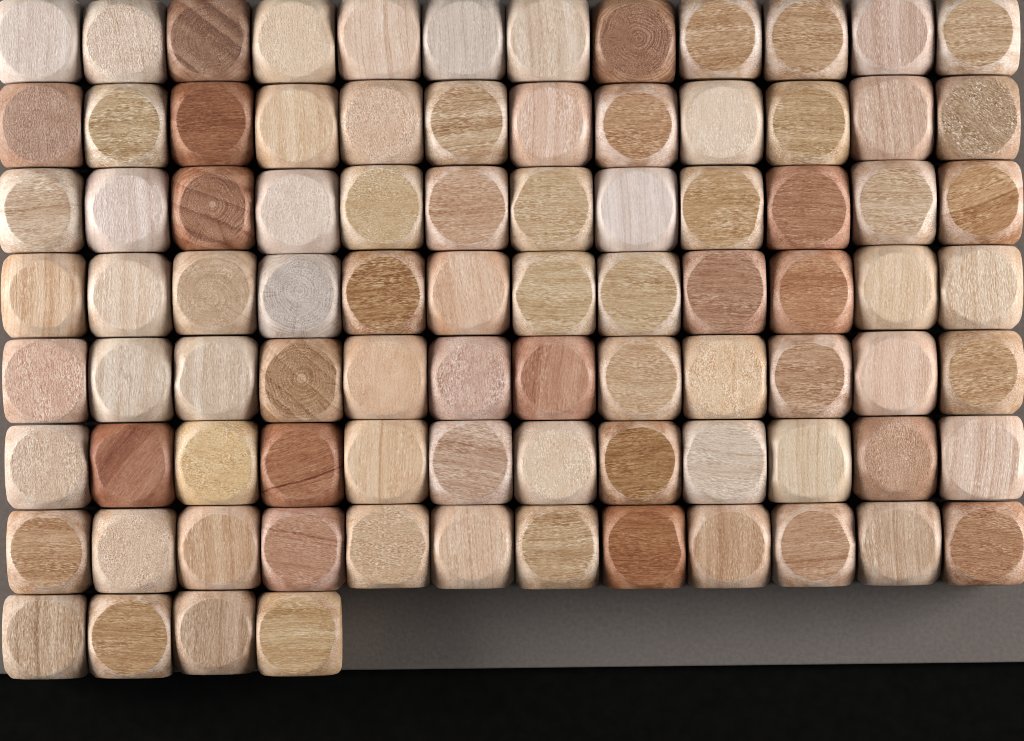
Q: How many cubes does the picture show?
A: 88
